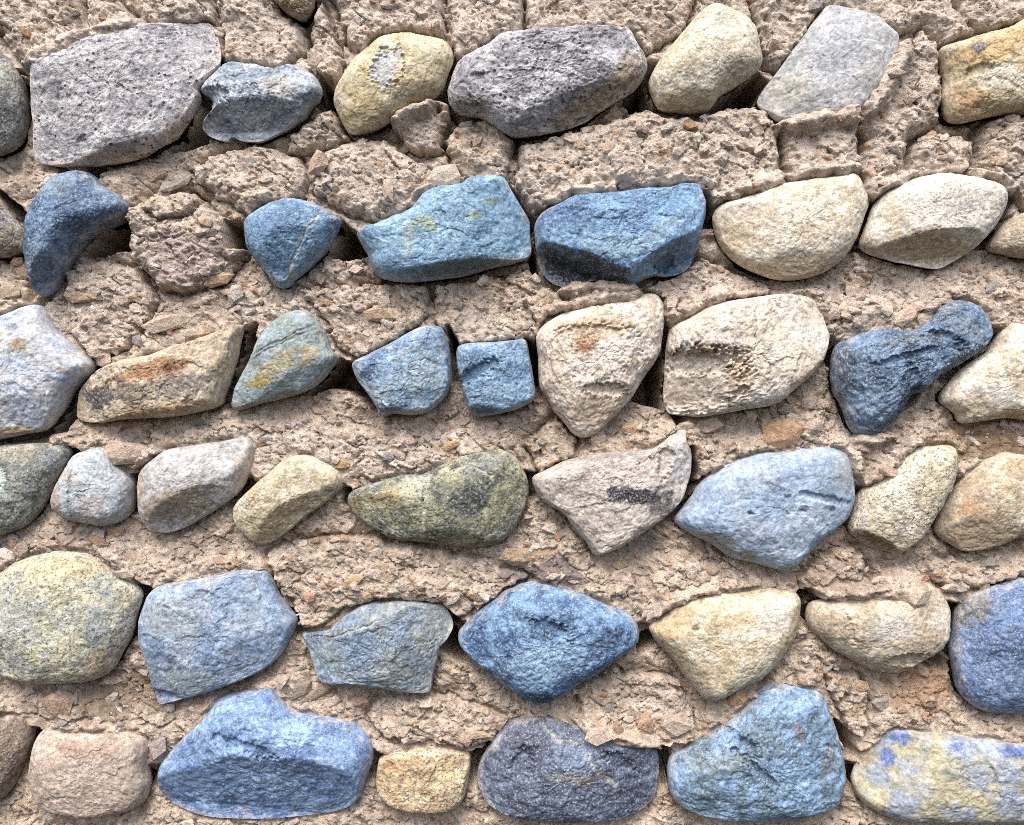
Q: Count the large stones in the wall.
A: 49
